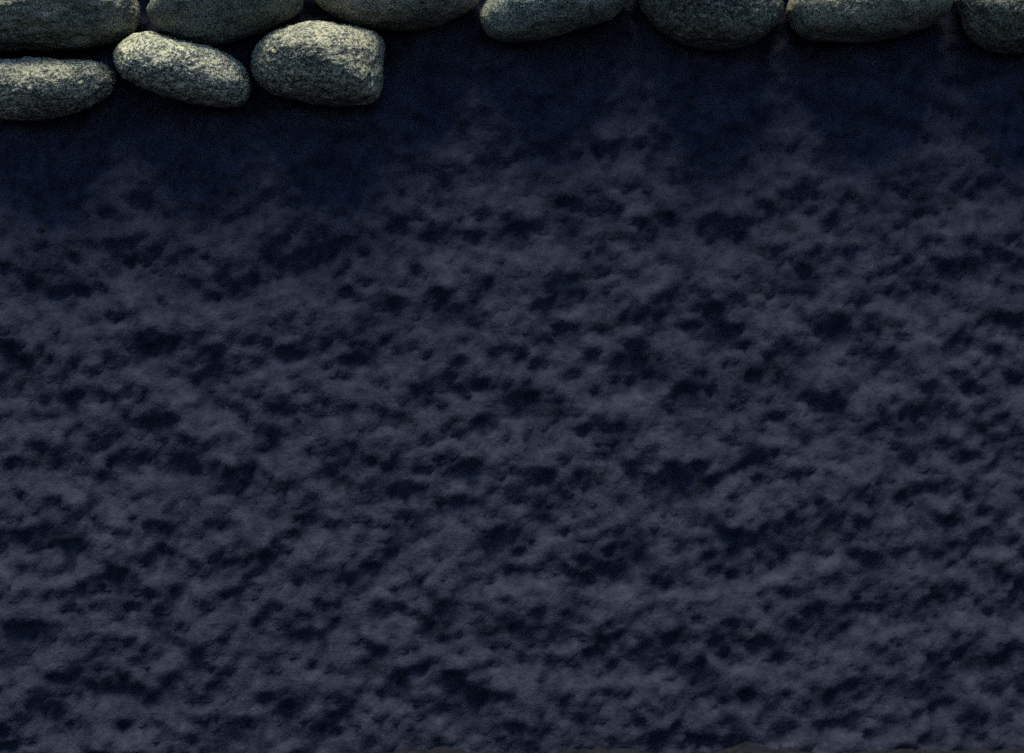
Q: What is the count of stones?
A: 10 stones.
